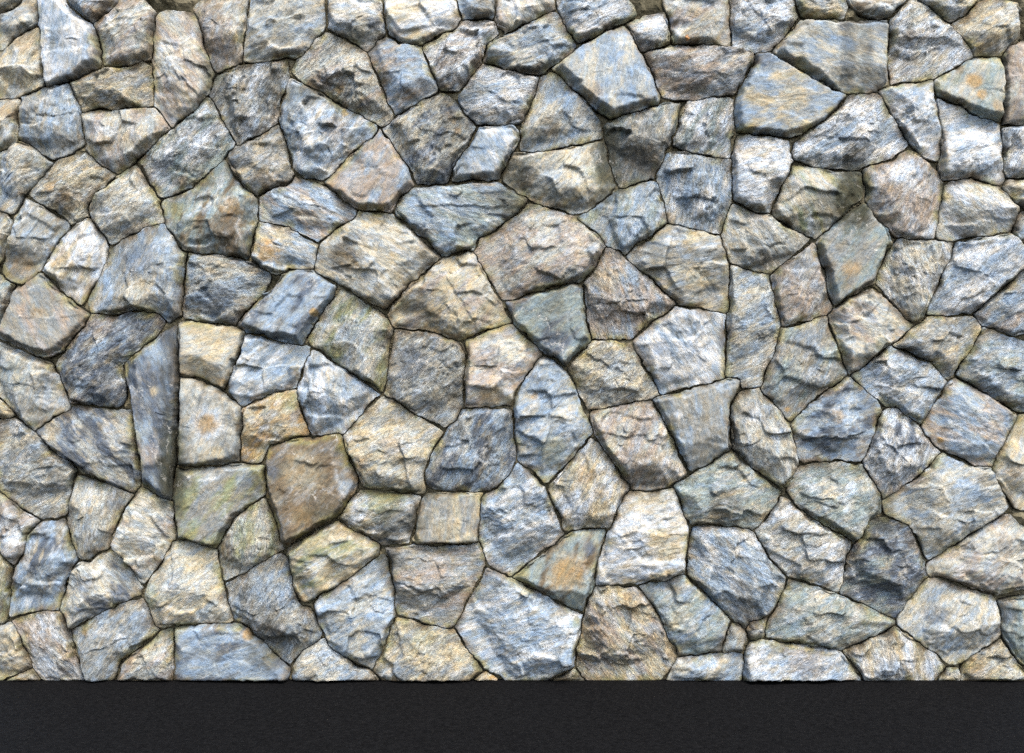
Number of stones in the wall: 169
